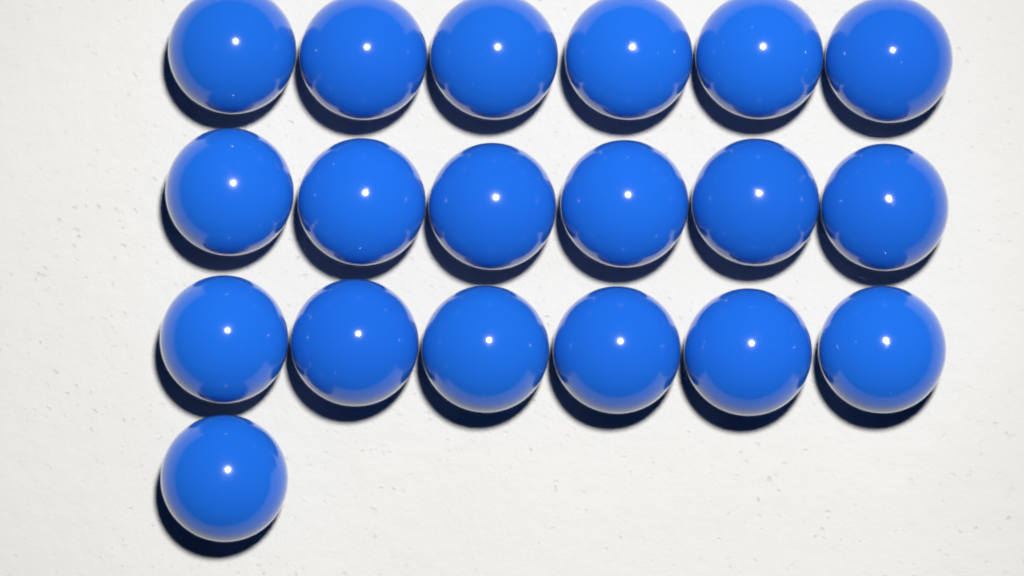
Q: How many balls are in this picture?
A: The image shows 19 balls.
